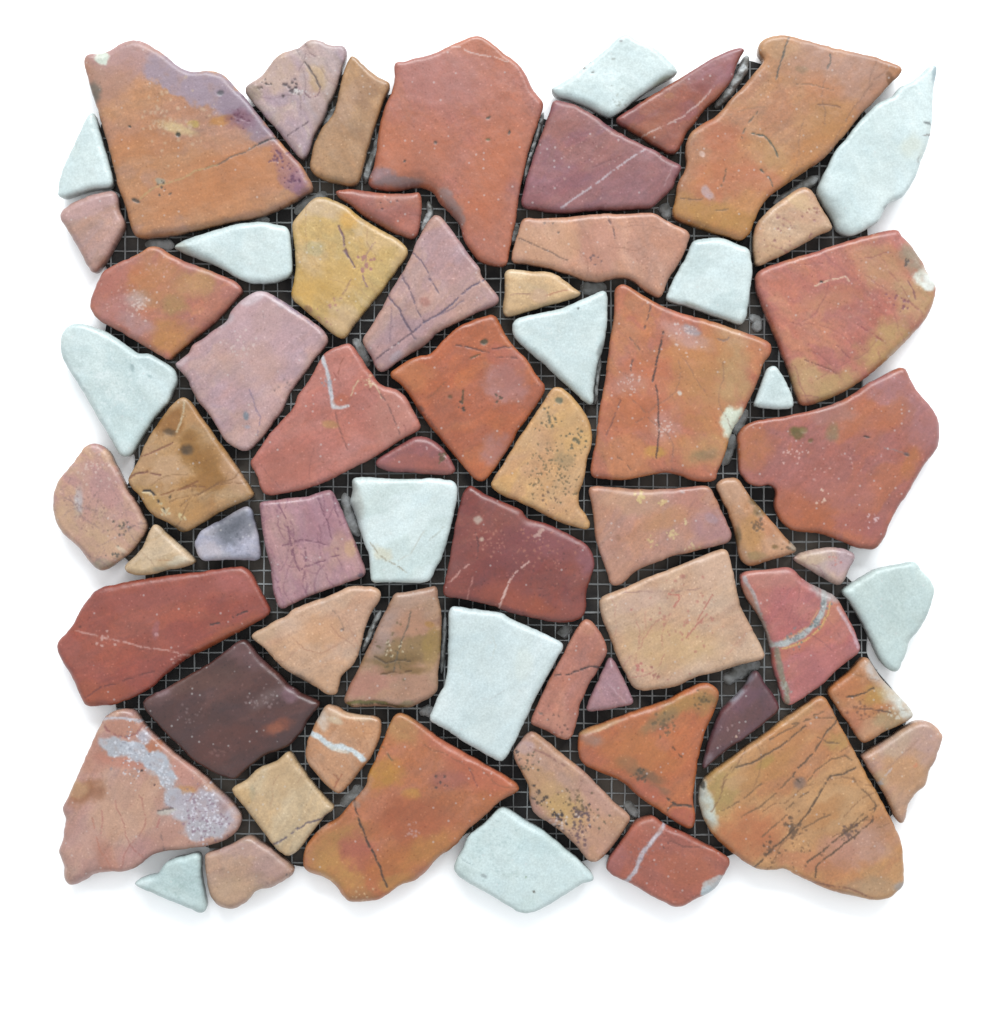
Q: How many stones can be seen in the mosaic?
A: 65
